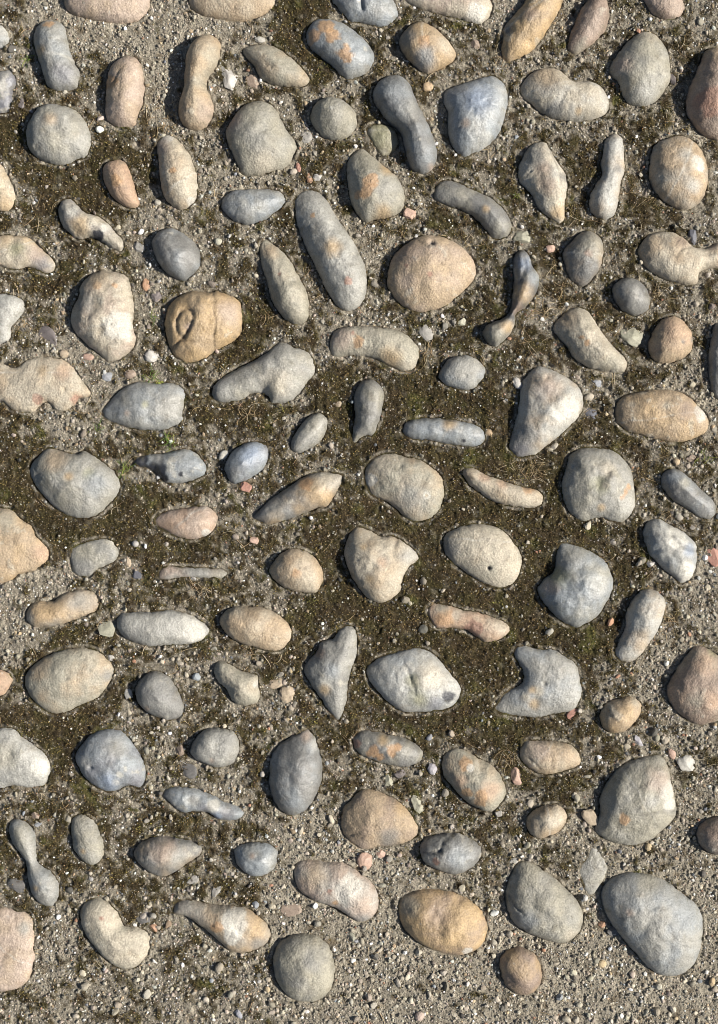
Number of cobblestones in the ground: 117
